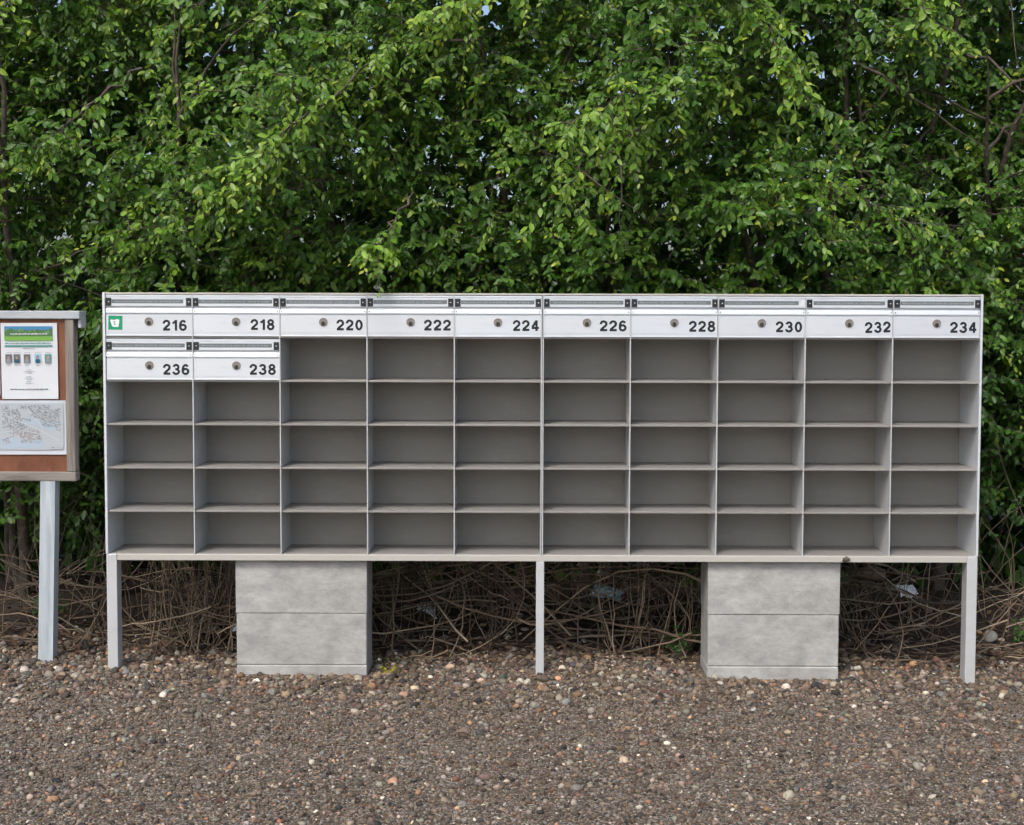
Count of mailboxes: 12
